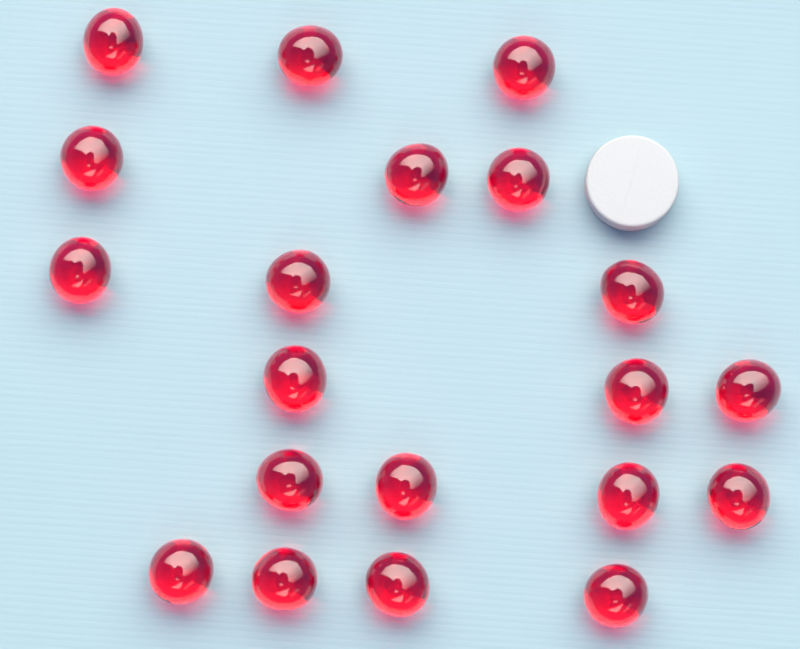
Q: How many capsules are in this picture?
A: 20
